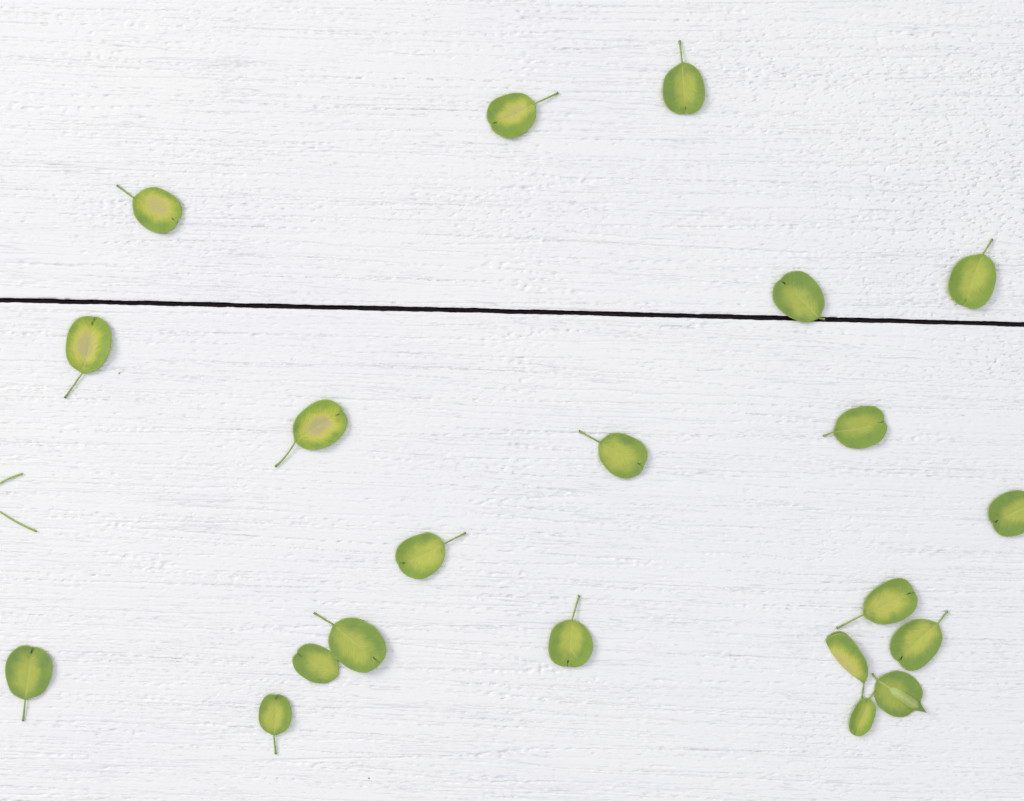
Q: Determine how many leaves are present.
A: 21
